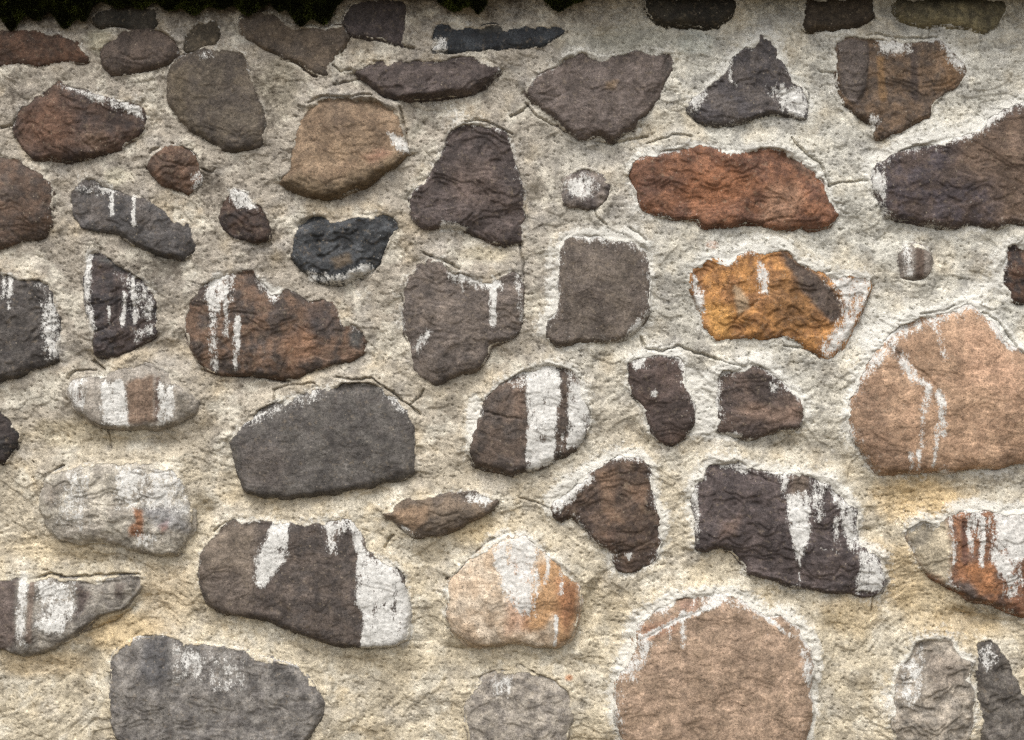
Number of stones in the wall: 54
